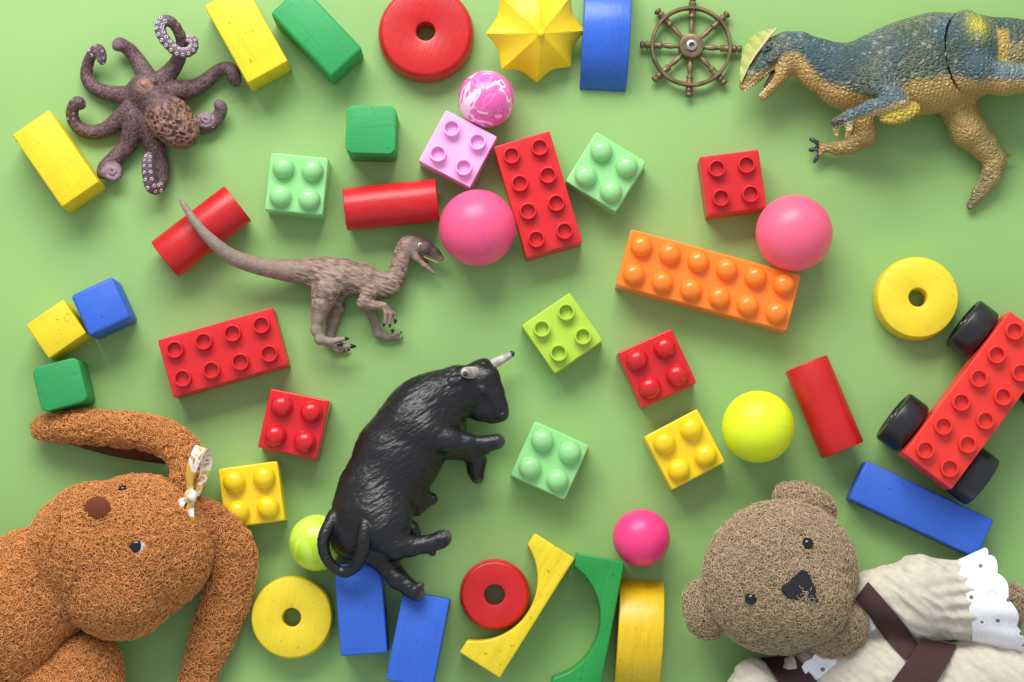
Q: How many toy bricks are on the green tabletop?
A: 13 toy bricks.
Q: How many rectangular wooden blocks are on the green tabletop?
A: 10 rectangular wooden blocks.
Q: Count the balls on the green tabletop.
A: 6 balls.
